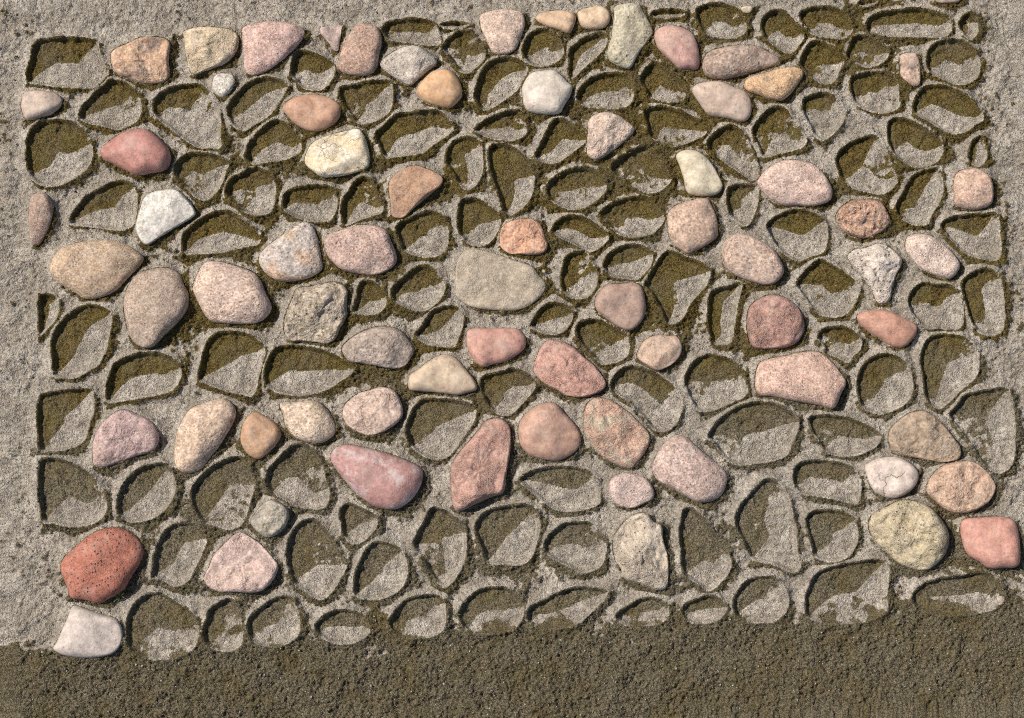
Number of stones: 74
